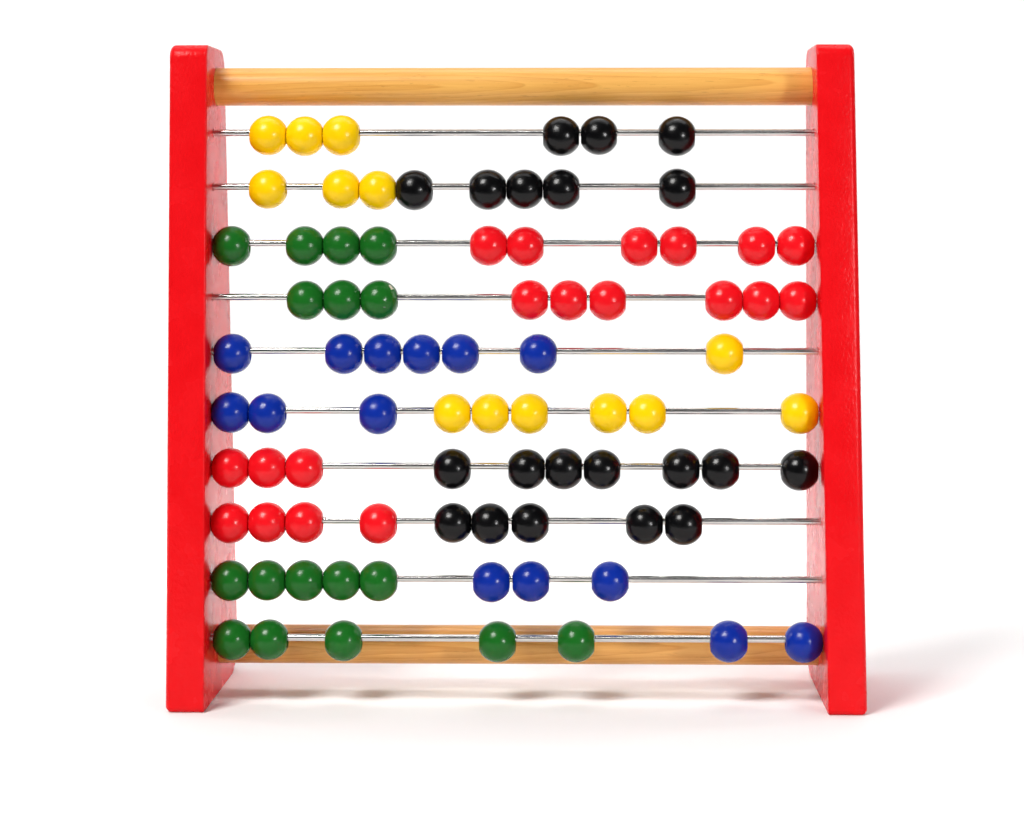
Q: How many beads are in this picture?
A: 83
